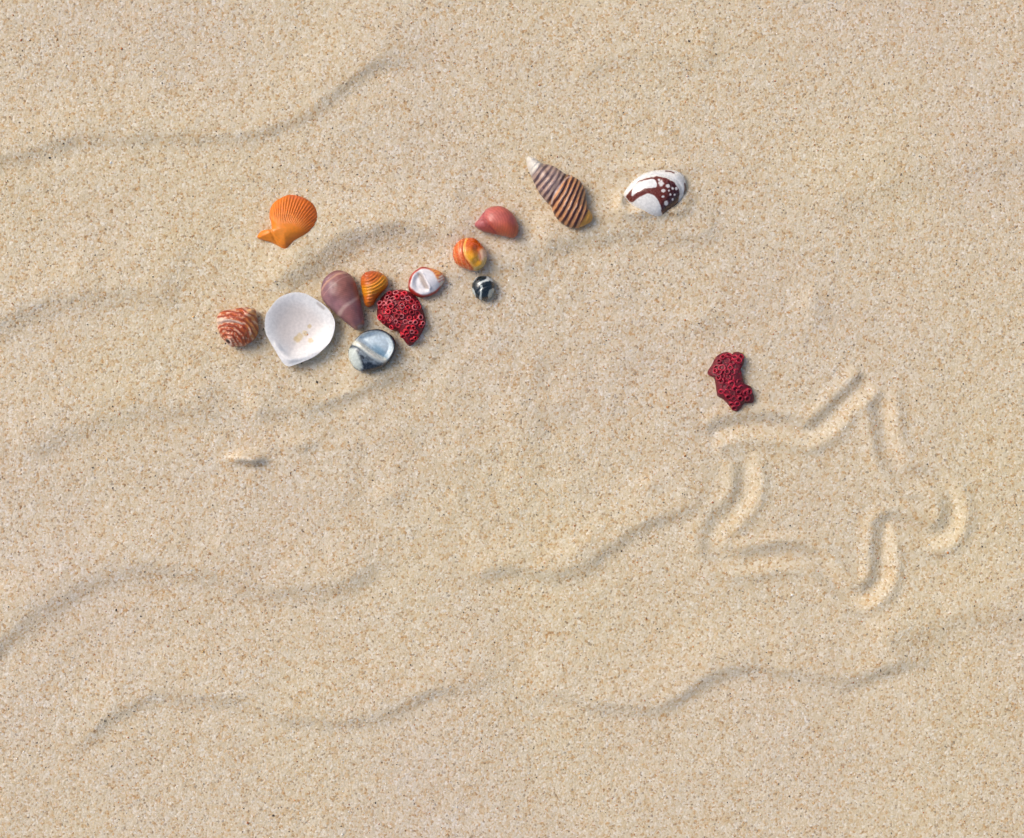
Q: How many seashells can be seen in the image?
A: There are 12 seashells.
